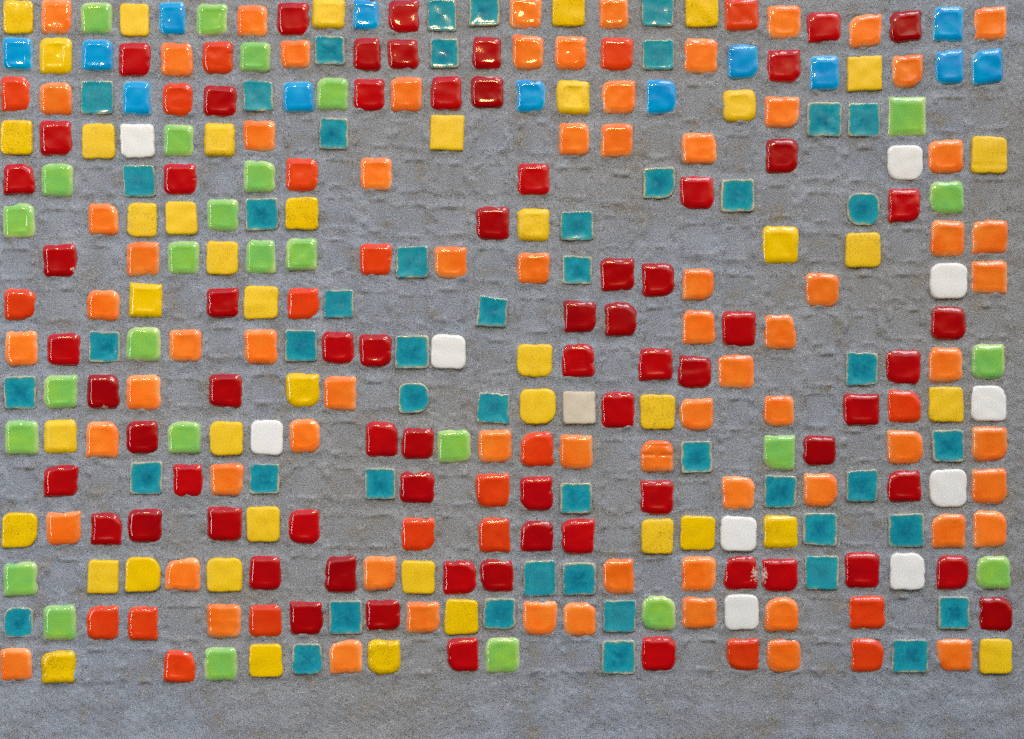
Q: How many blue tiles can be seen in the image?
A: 13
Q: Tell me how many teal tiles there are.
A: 49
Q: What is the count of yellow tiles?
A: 44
